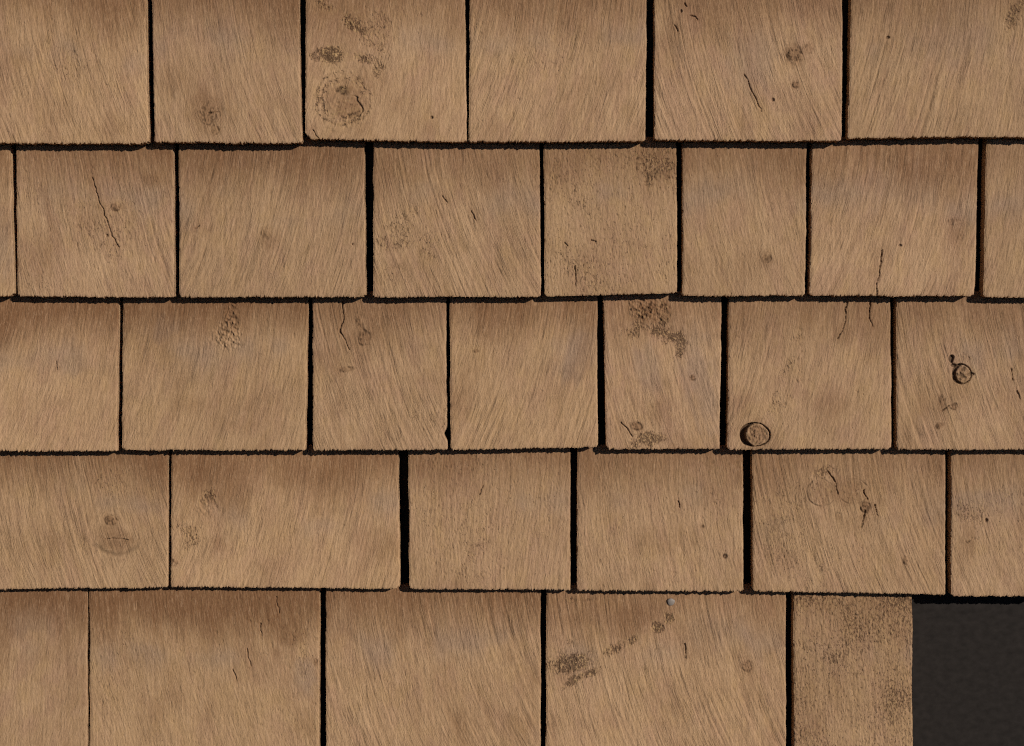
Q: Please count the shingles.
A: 32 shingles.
